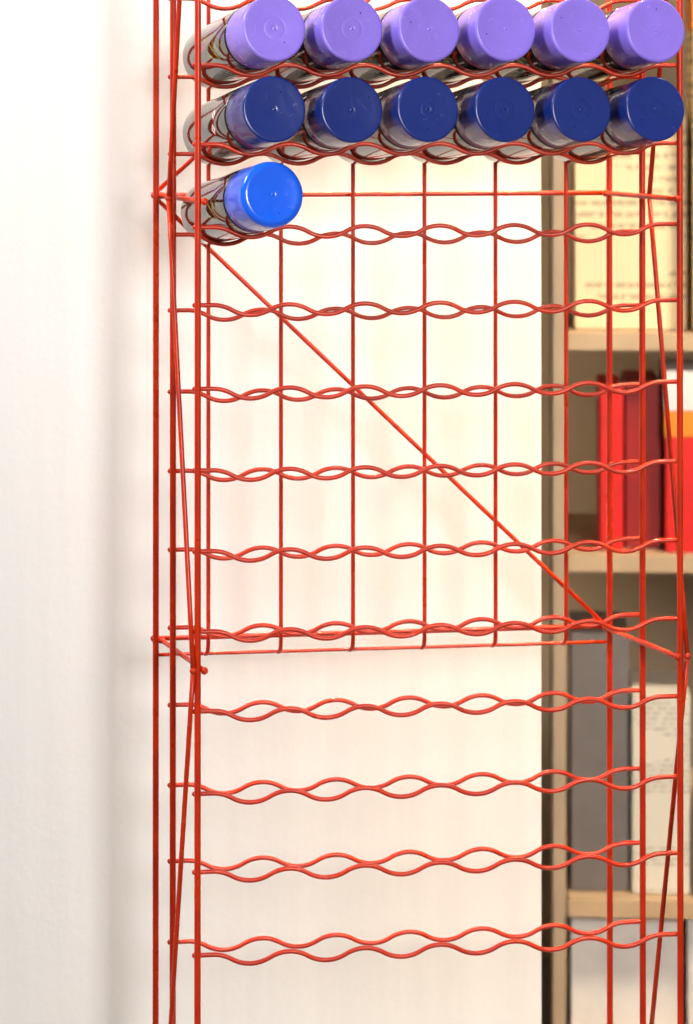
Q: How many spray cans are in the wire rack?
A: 13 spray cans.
